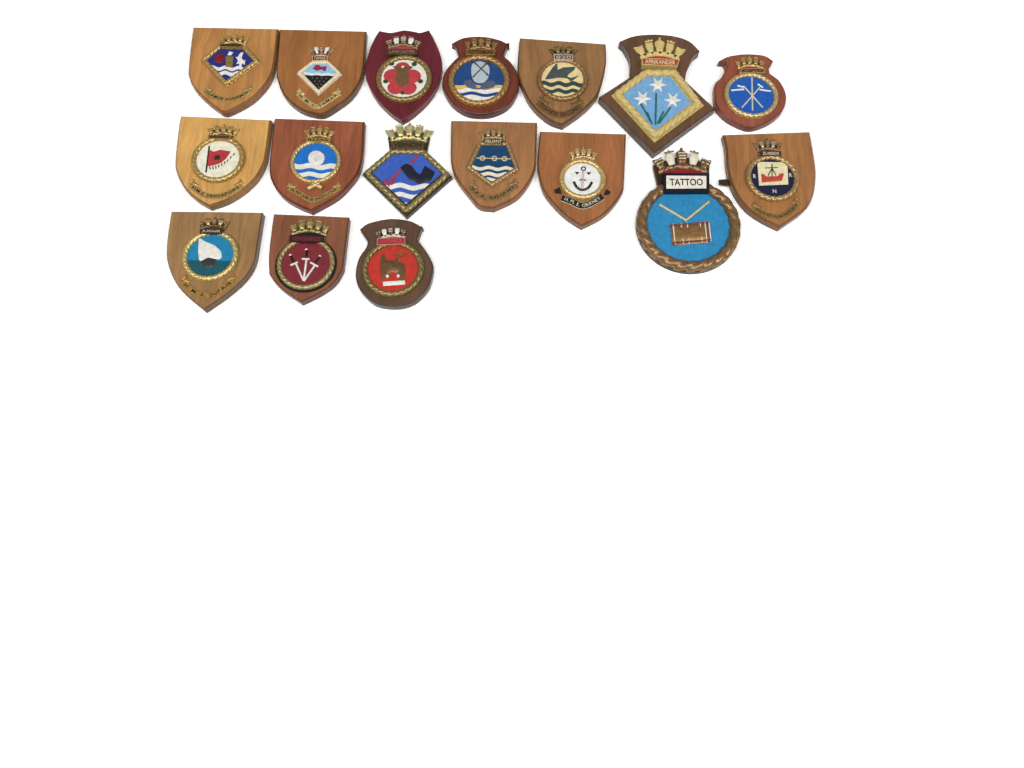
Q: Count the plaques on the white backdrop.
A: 17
